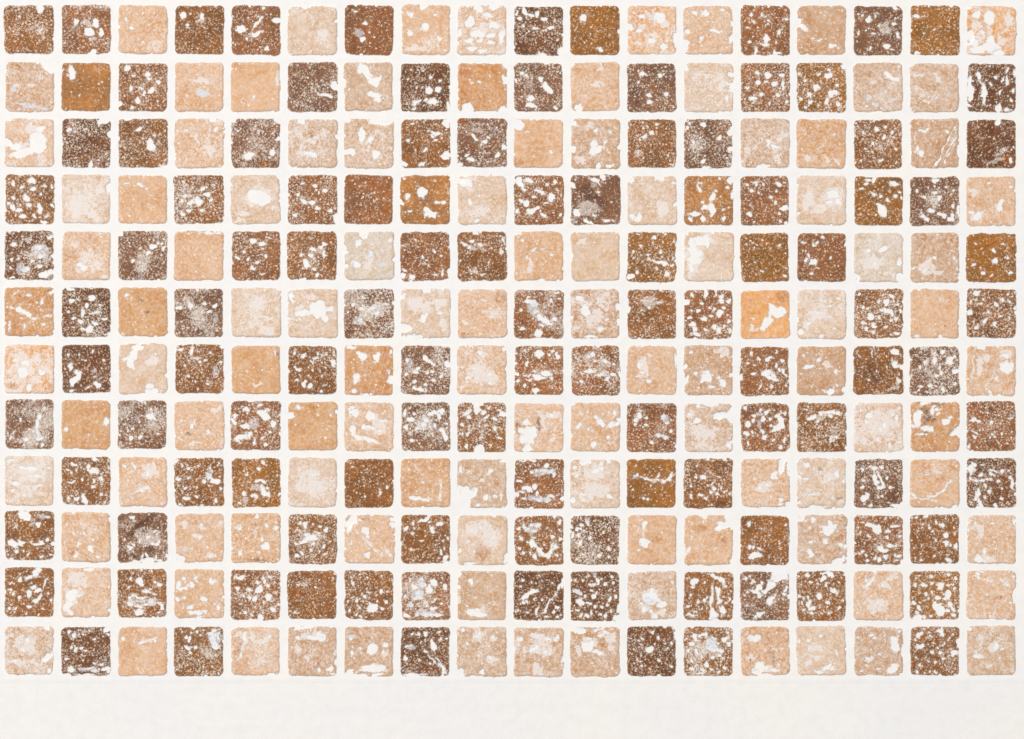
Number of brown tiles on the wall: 111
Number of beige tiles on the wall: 105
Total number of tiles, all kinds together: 216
